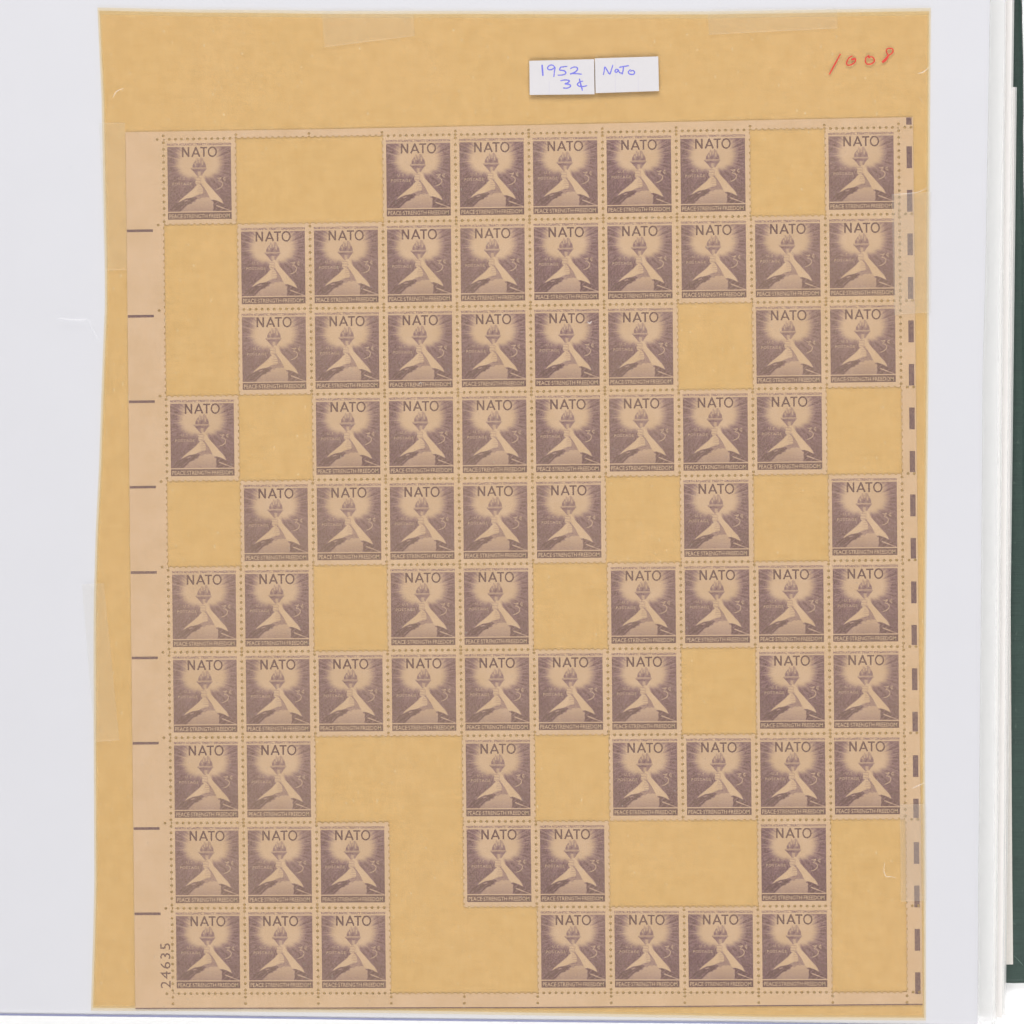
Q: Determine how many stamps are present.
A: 76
